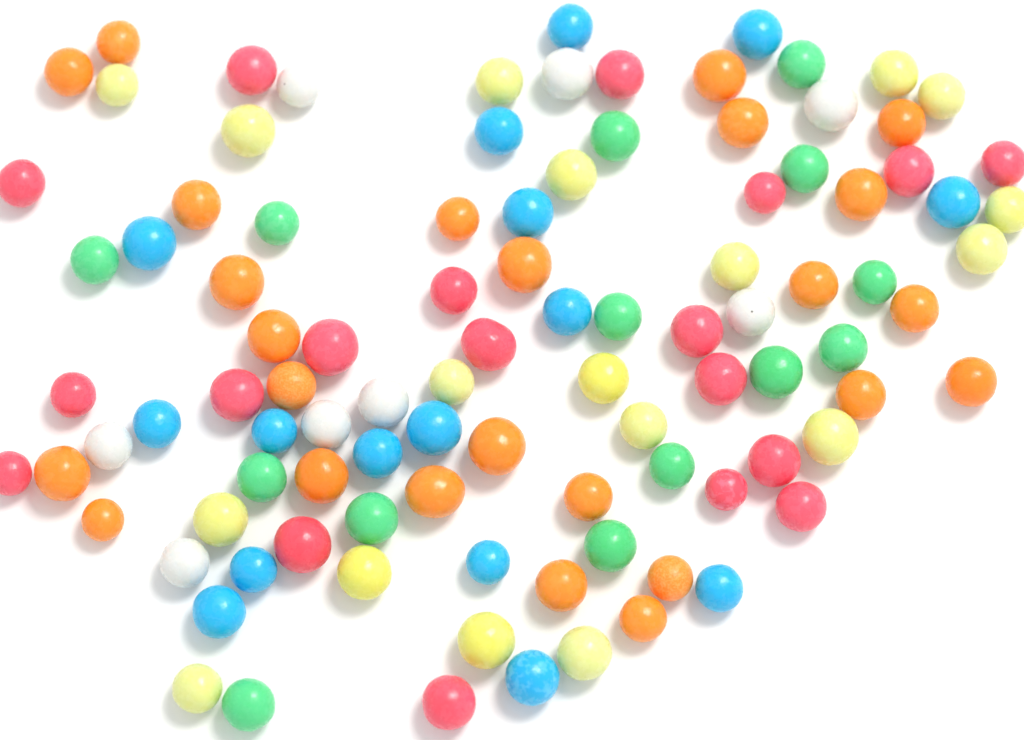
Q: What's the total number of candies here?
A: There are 100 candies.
